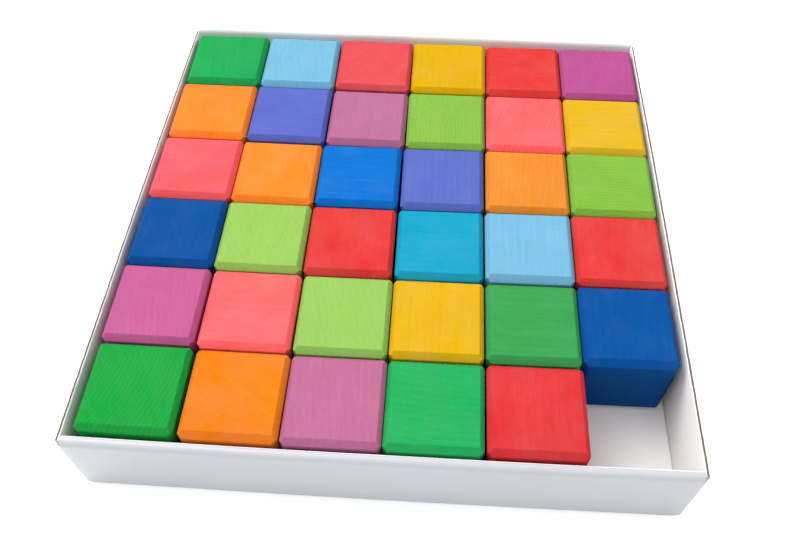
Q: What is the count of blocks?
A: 35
